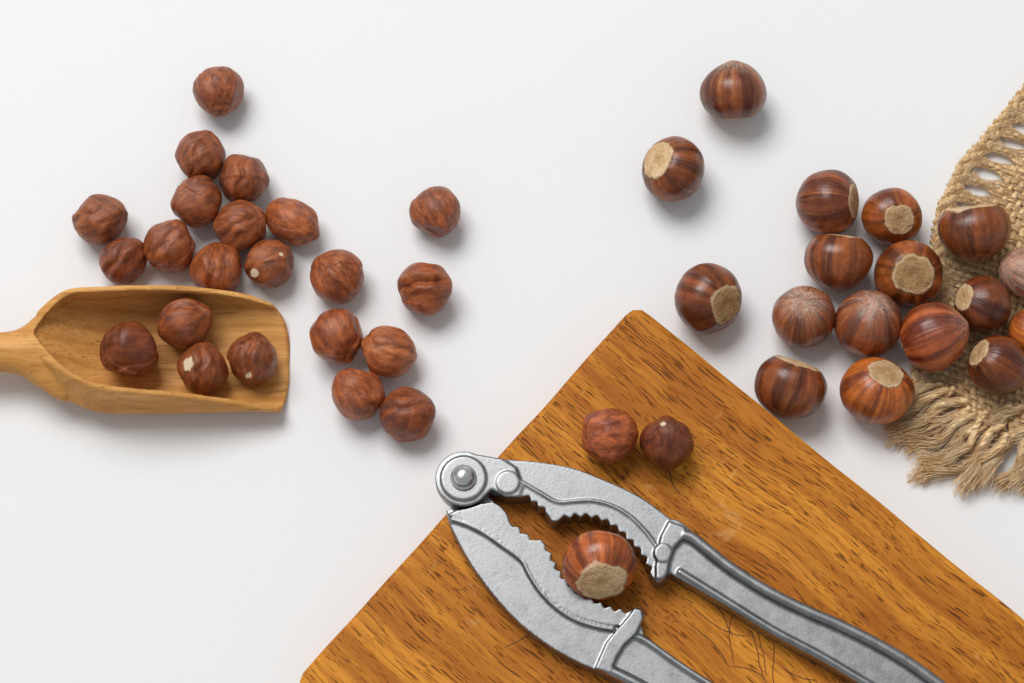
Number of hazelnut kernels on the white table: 24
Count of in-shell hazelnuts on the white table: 18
